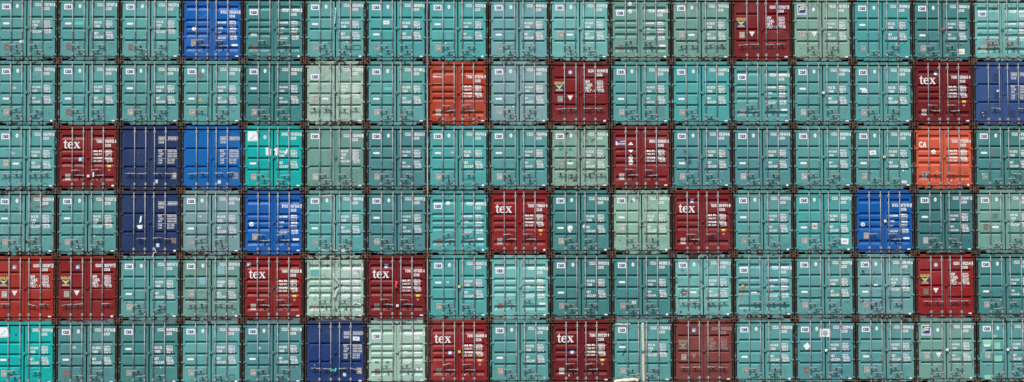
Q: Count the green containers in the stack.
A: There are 77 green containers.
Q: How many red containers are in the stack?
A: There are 15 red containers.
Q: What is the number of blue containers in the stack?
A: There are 8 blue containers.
